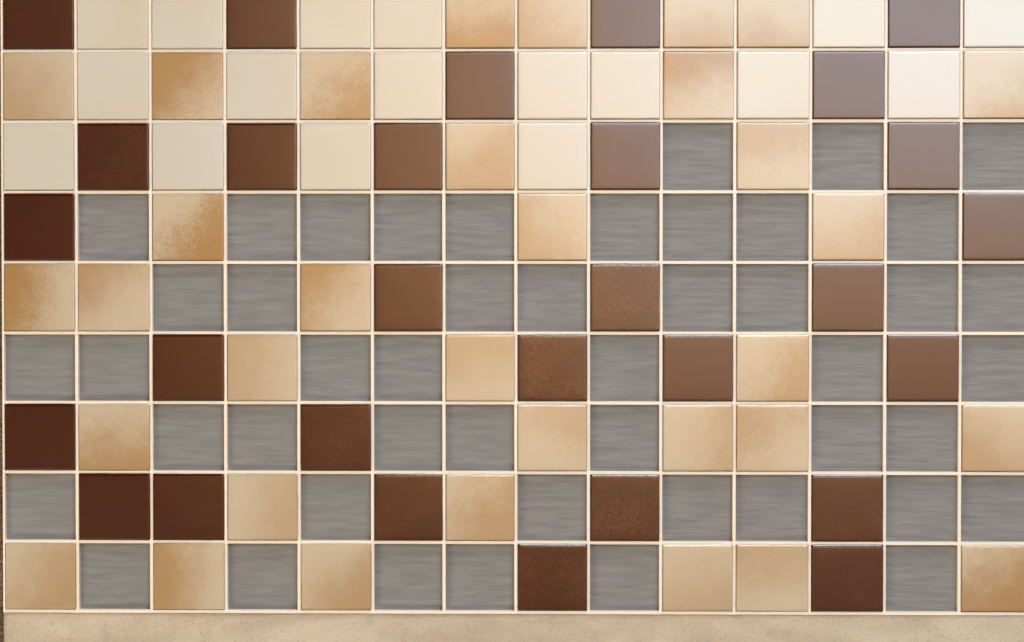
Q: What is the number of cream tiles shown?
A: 17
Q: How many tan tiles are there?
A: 33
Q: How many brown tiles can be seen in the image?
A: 29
